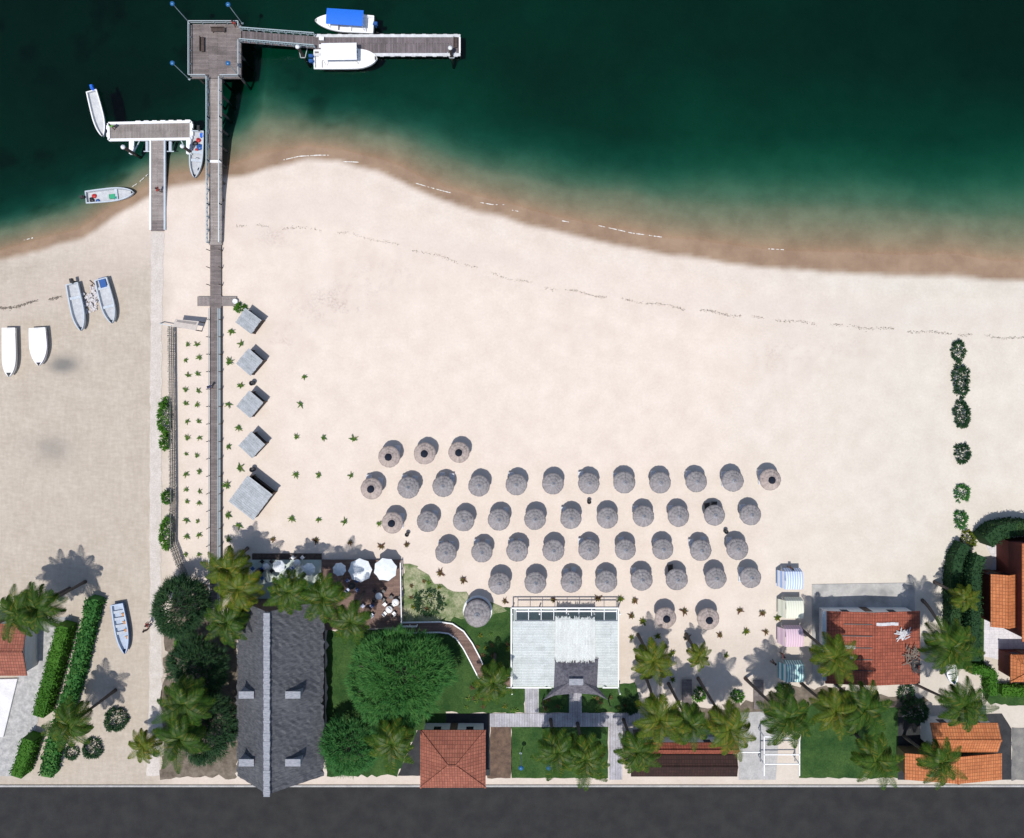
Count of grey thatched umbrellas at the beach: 38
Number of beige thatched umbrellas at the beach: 8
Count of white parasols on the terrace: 5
